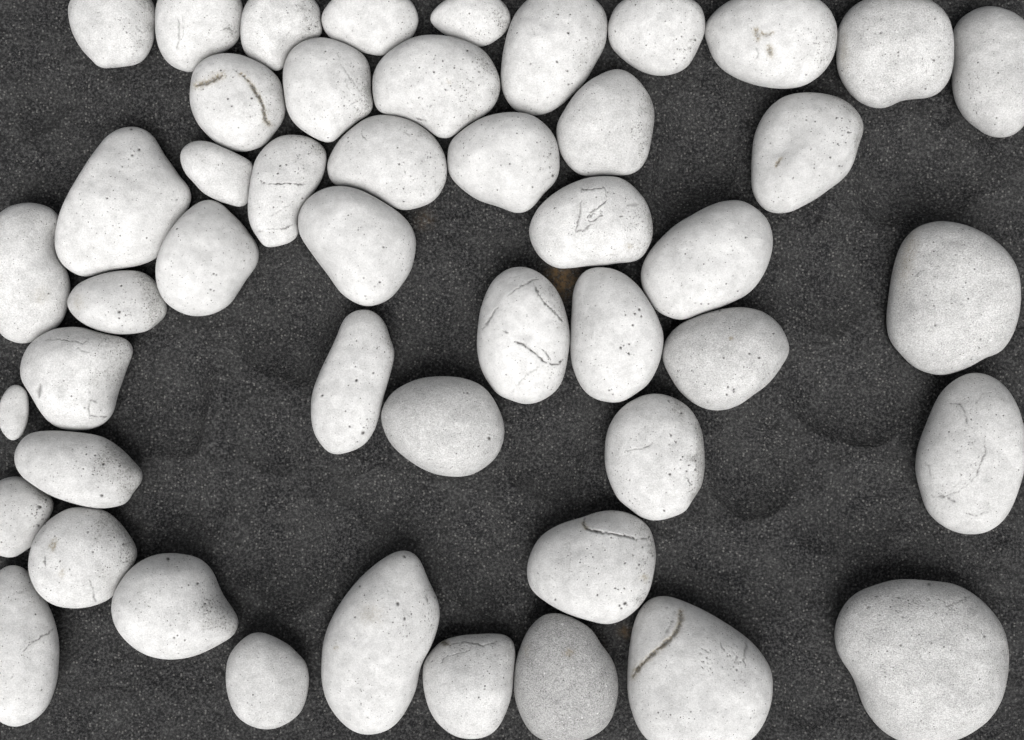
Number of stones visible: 48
